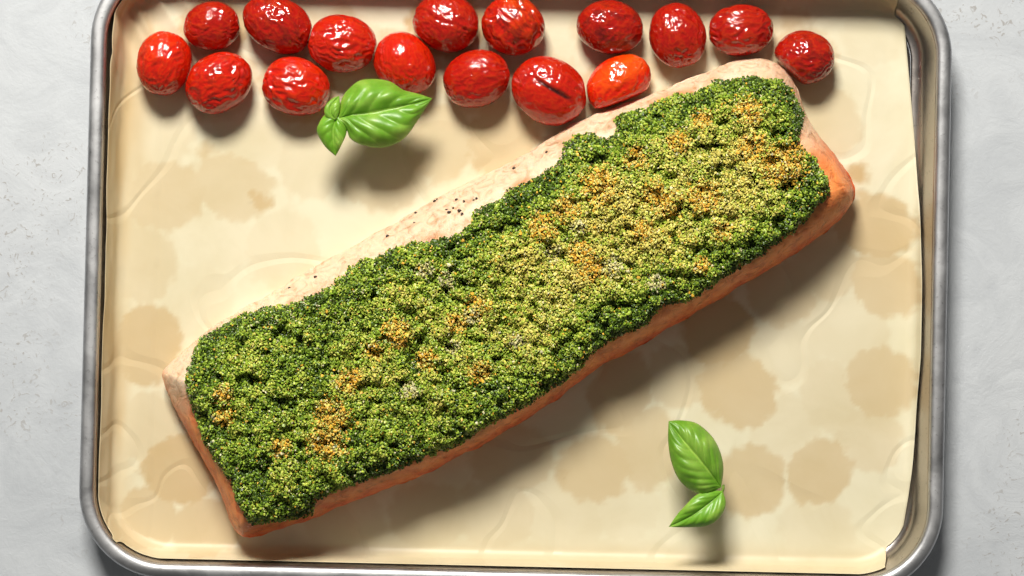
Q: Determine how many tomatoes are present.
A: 16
